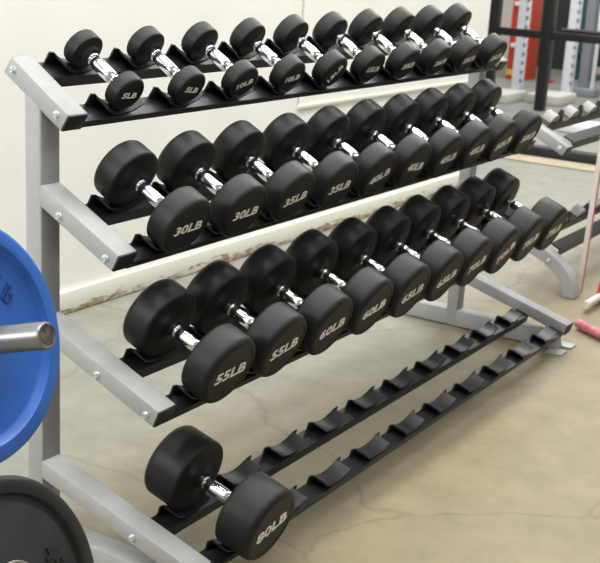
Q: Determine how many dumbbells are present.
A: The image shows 31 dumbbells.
